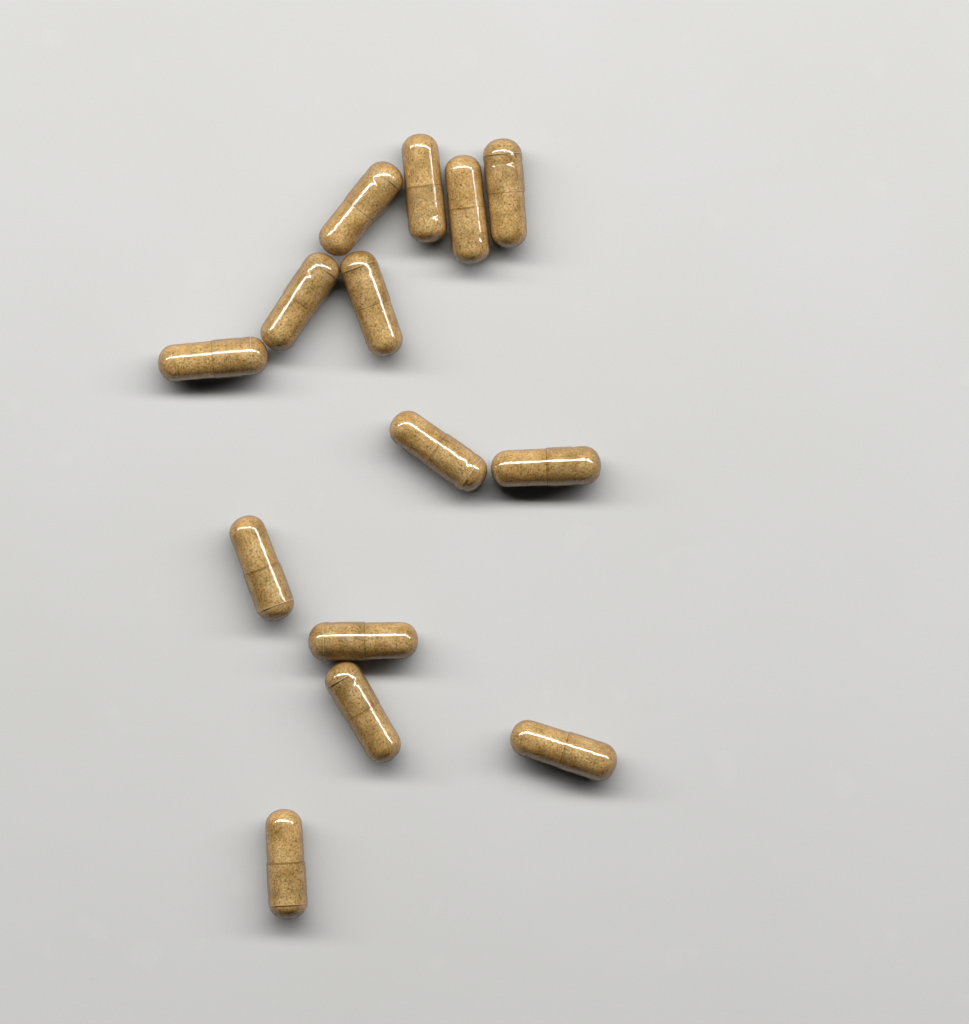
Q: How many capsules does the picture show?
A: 14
